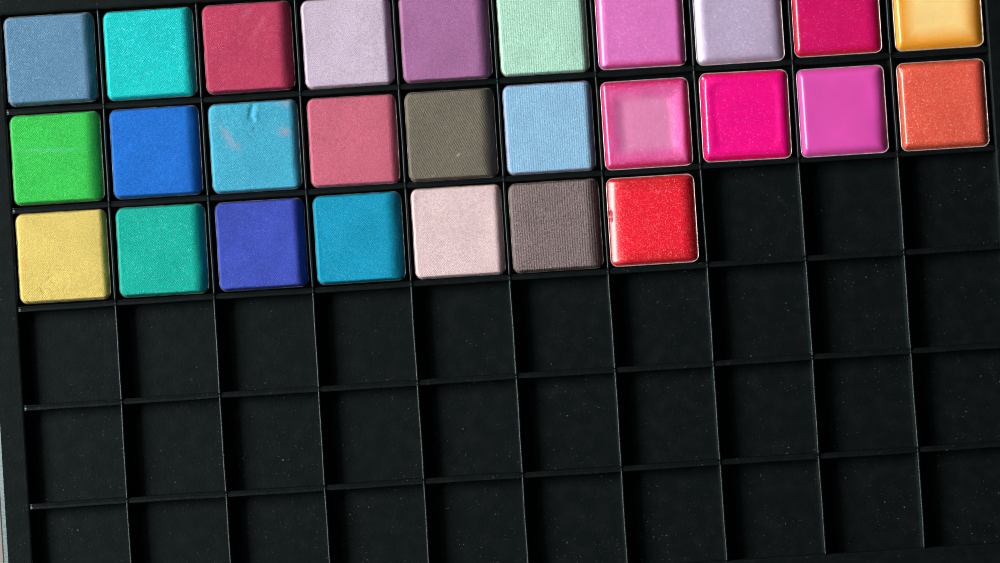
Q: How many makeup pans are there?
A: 27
